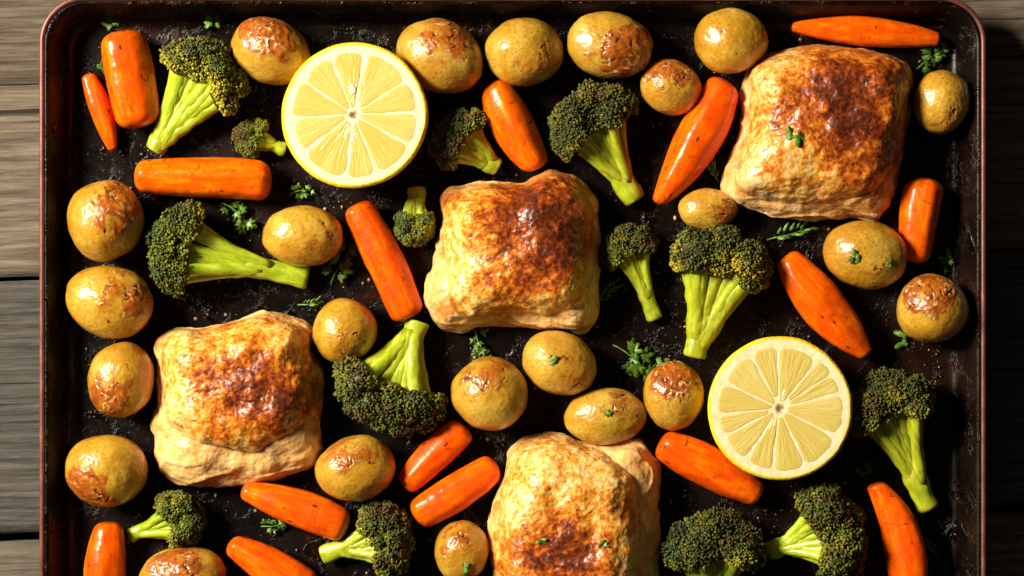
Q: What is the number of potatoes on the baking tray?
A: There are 23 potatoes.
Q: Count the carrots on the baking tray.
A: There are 16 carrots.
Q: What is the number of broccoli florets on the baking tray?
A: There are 14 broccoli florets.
